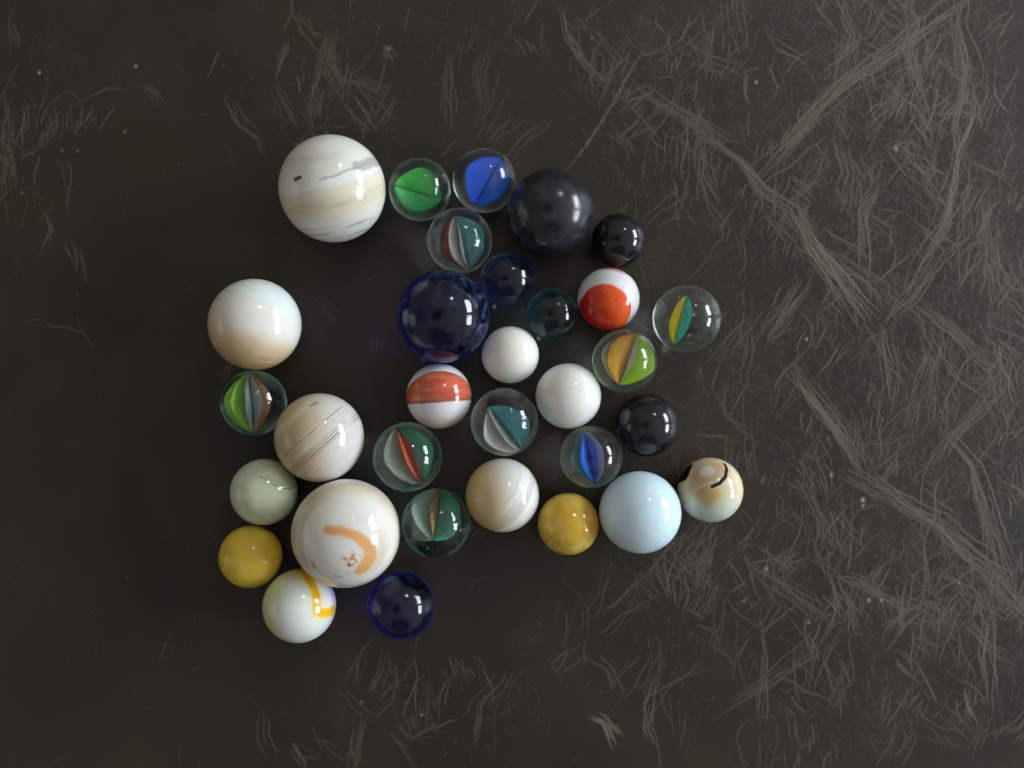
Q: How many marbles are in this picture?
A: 32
